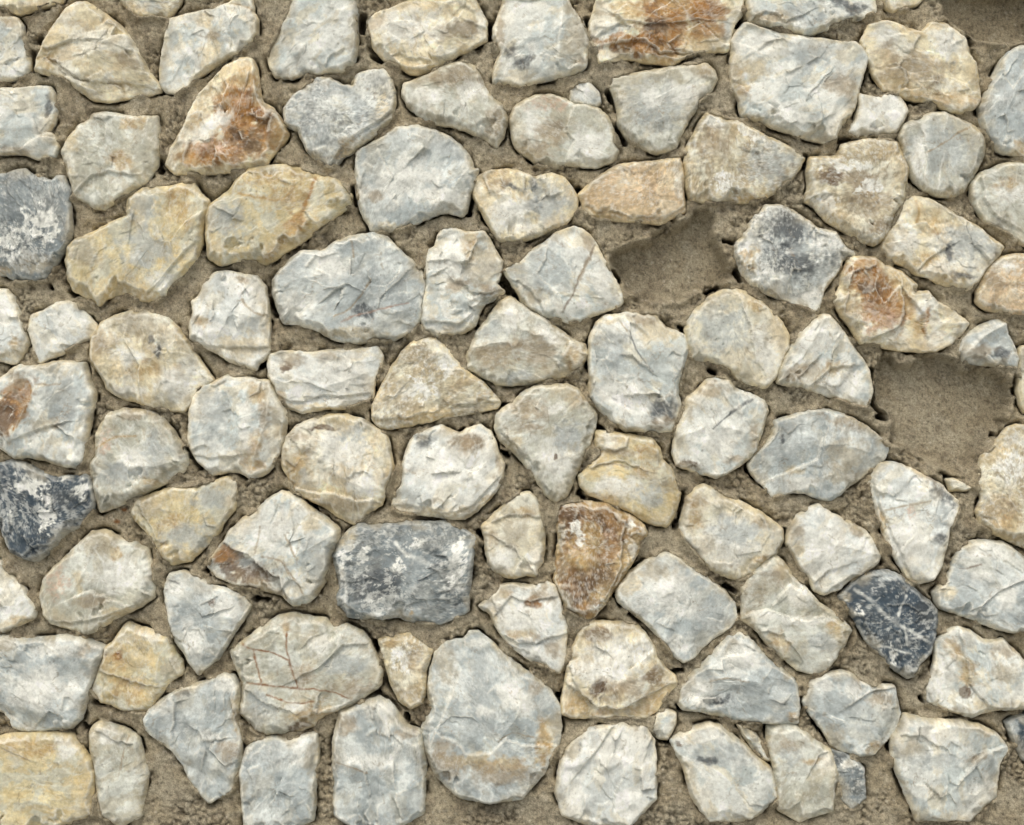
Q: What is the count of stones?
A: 102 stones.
